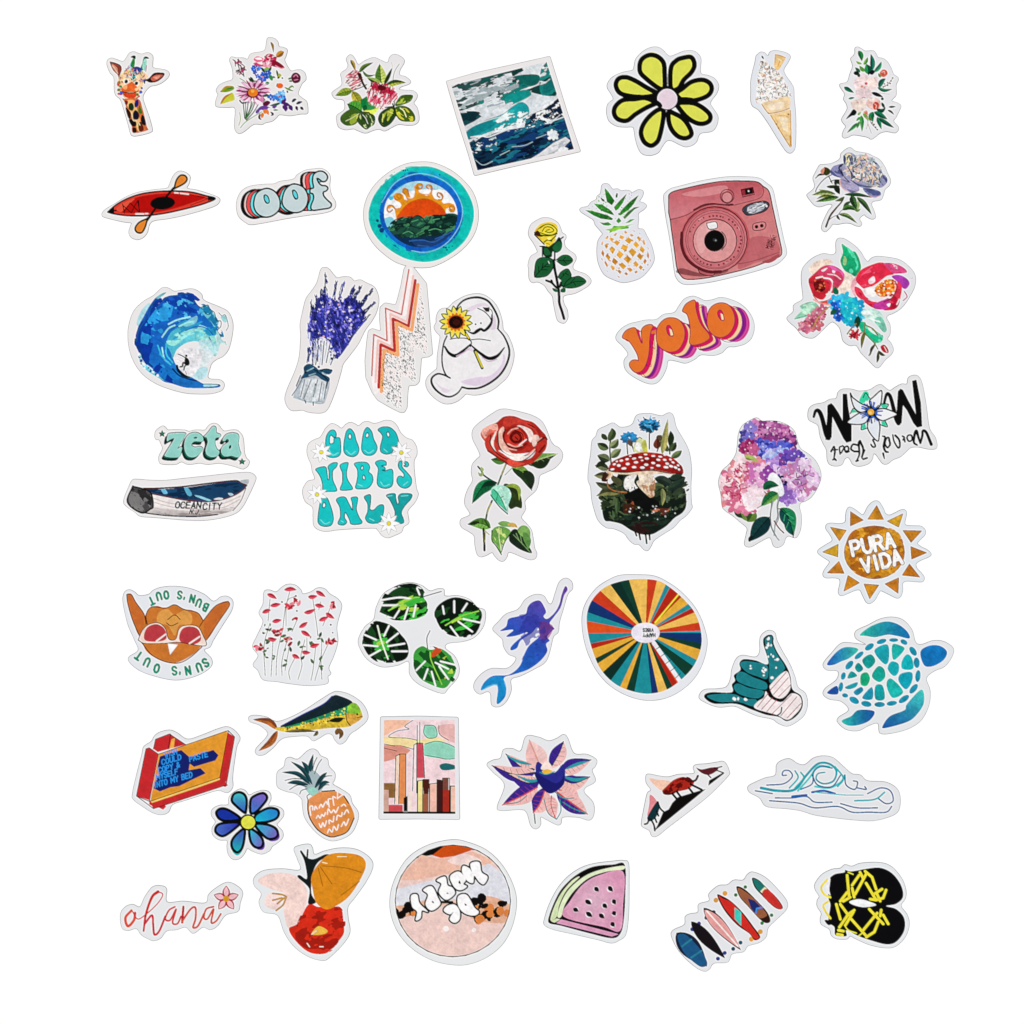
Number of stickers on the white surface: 49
